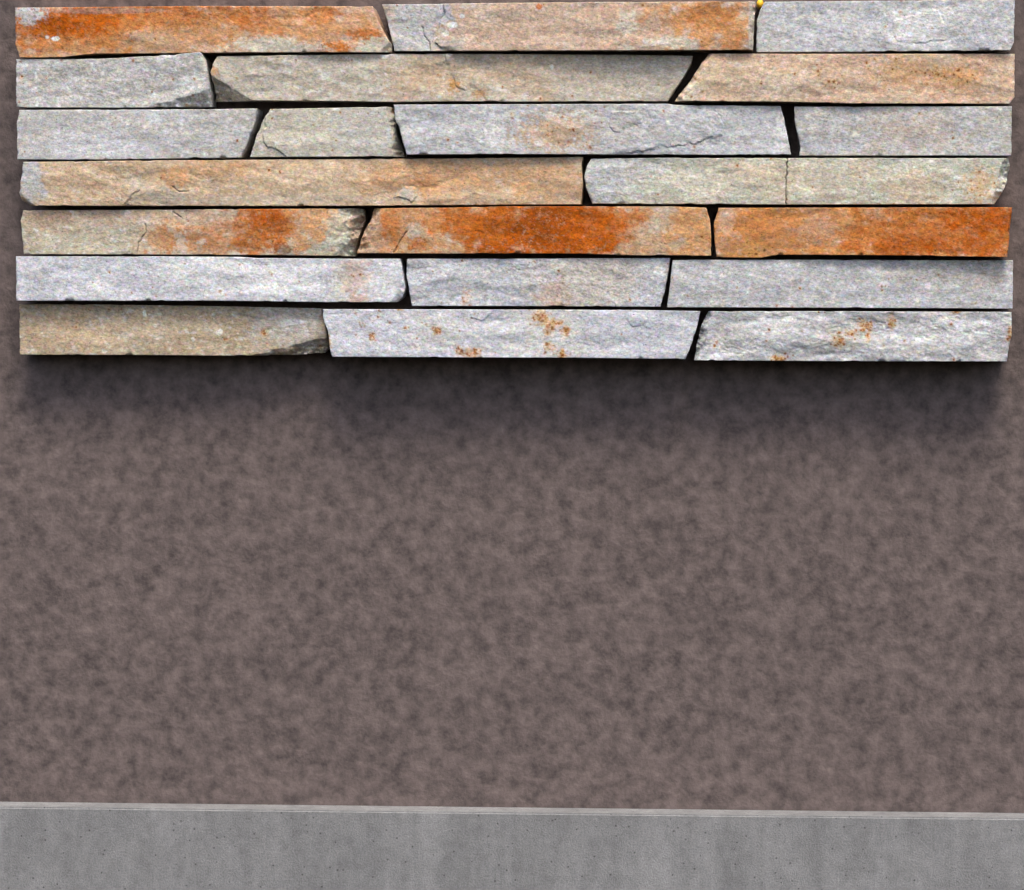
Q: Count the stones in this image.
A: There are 21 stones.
